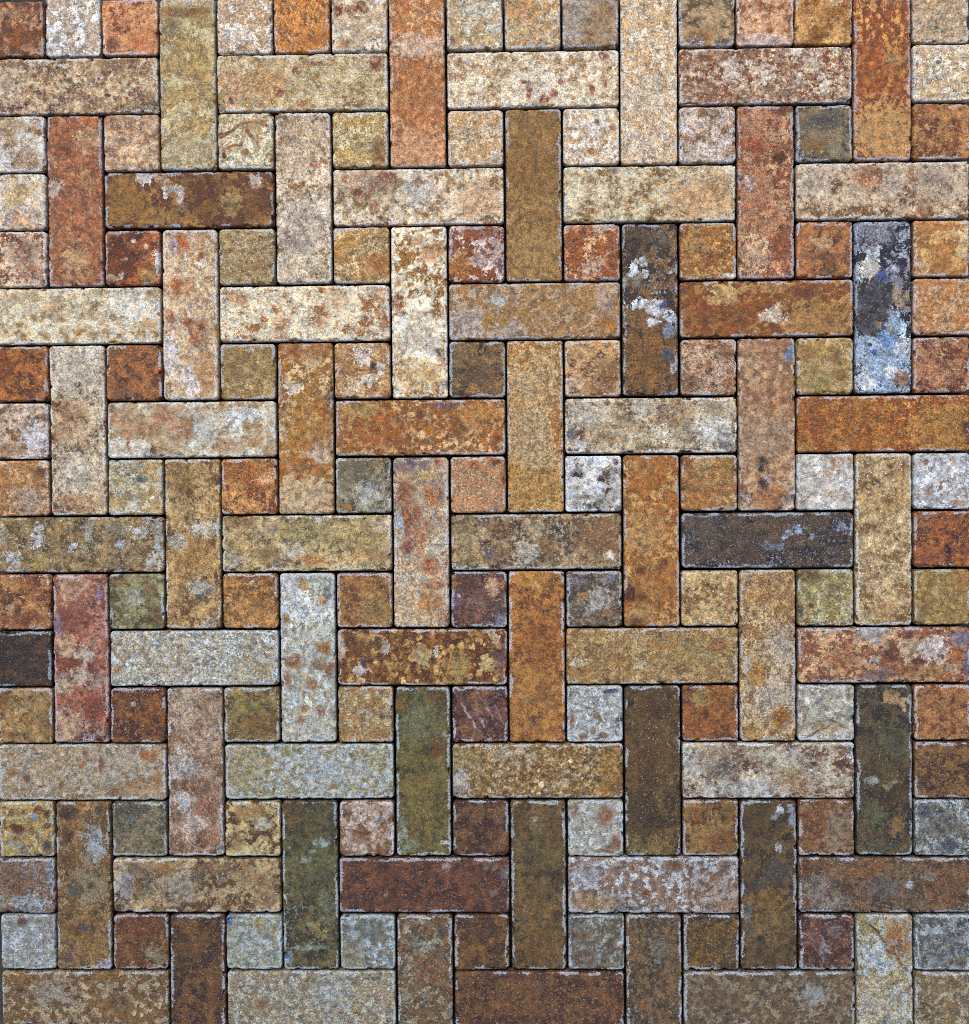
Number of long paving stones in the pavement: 85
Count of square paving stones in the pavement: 81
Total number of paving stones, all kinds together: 166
